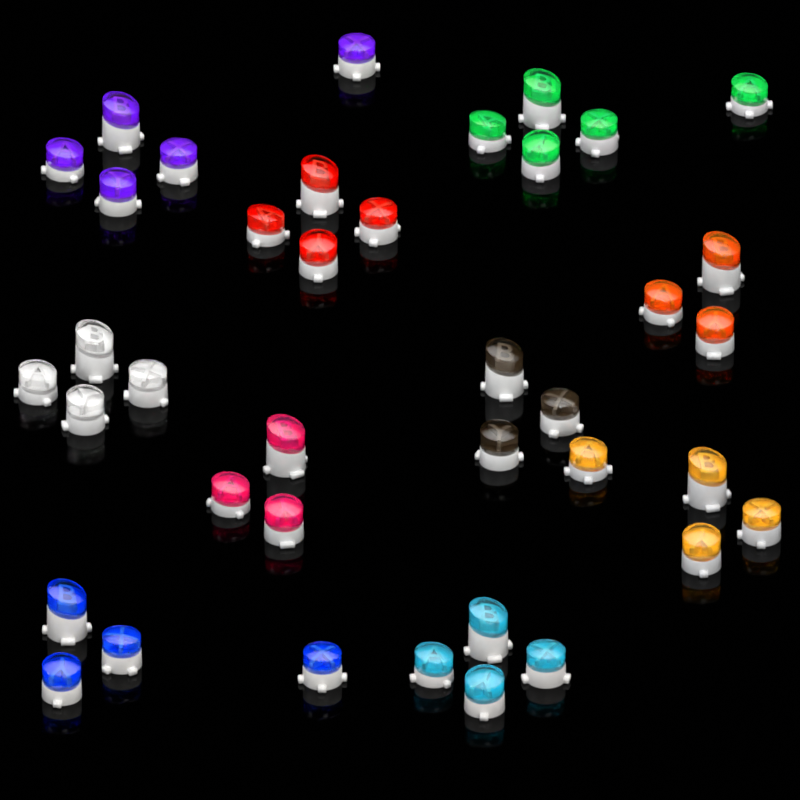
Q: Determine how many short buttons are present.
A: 29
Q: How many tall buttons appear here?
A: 10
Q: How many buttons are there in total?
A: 39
